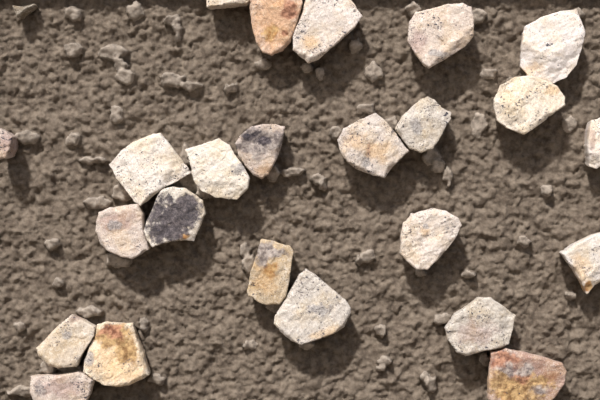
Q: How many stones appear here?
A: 25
